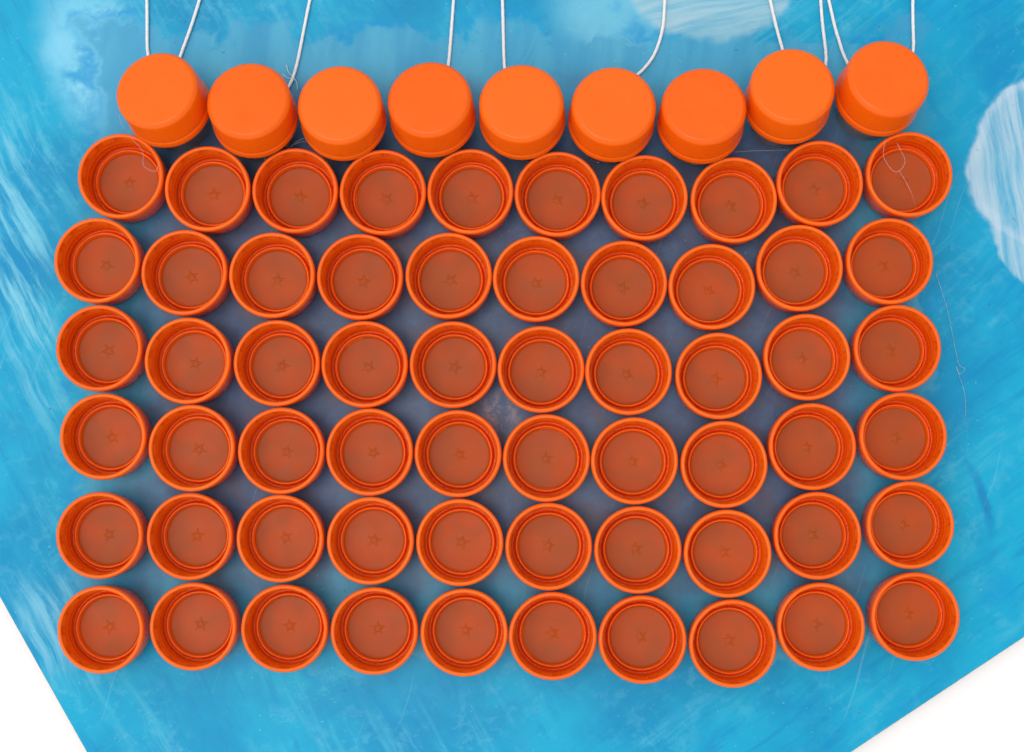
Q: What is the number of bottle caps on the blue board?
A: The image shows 69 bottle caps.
